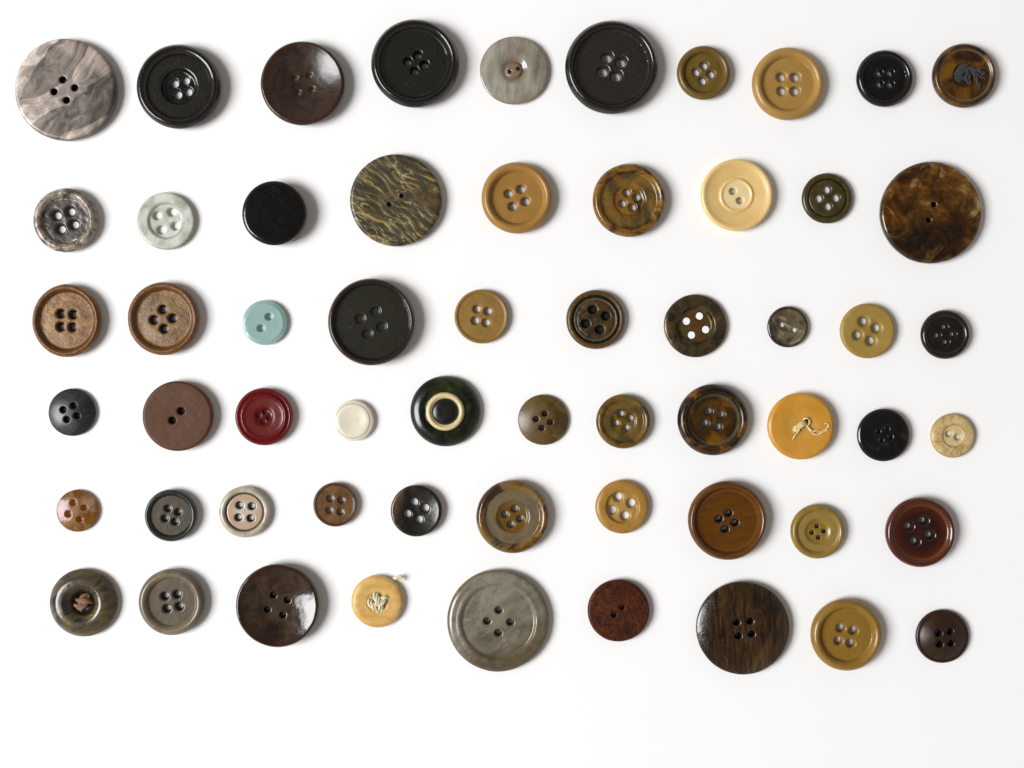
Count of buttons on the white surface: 59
